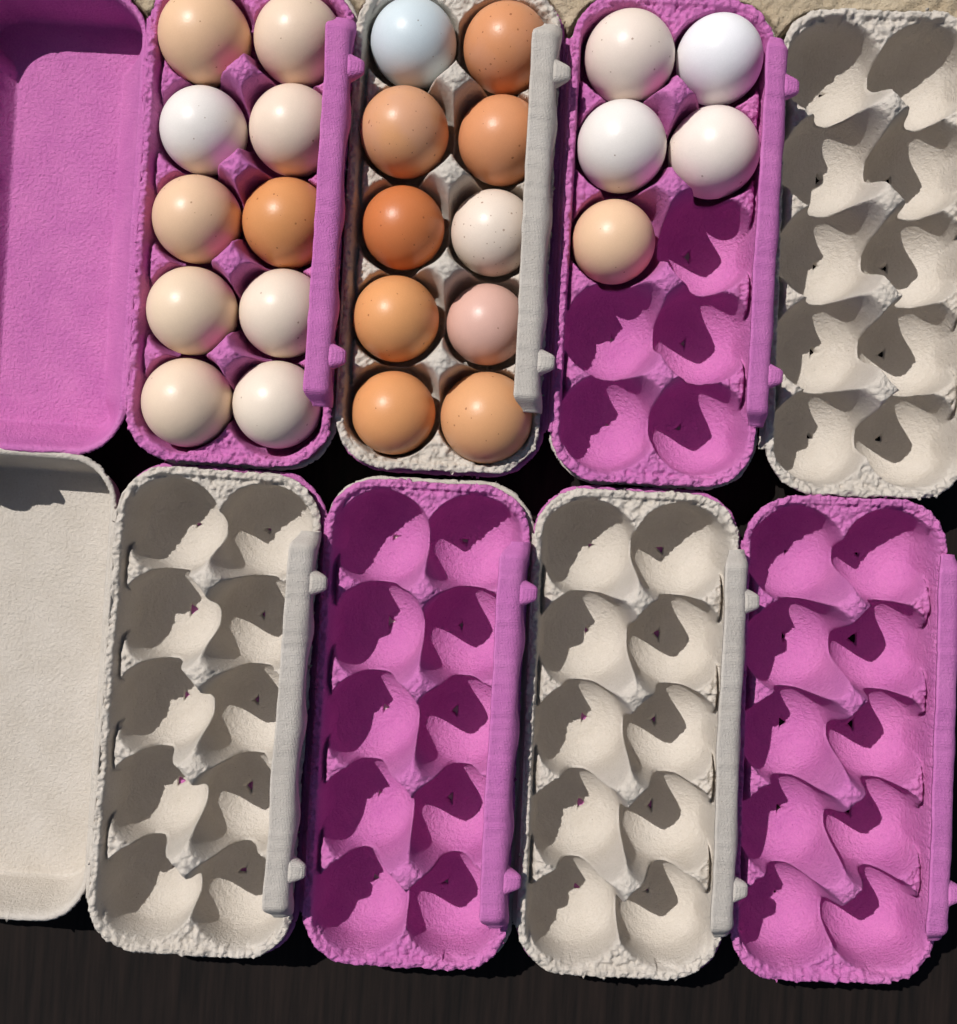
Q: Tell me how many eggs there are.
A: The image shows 25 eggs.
